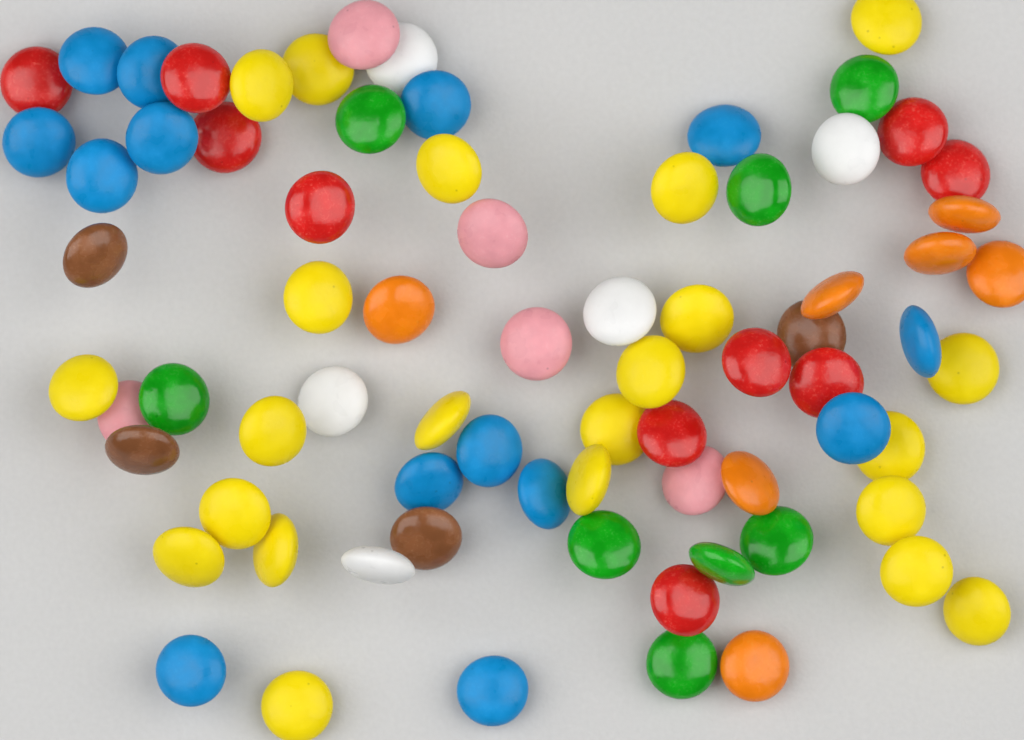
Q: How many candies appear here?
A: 75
